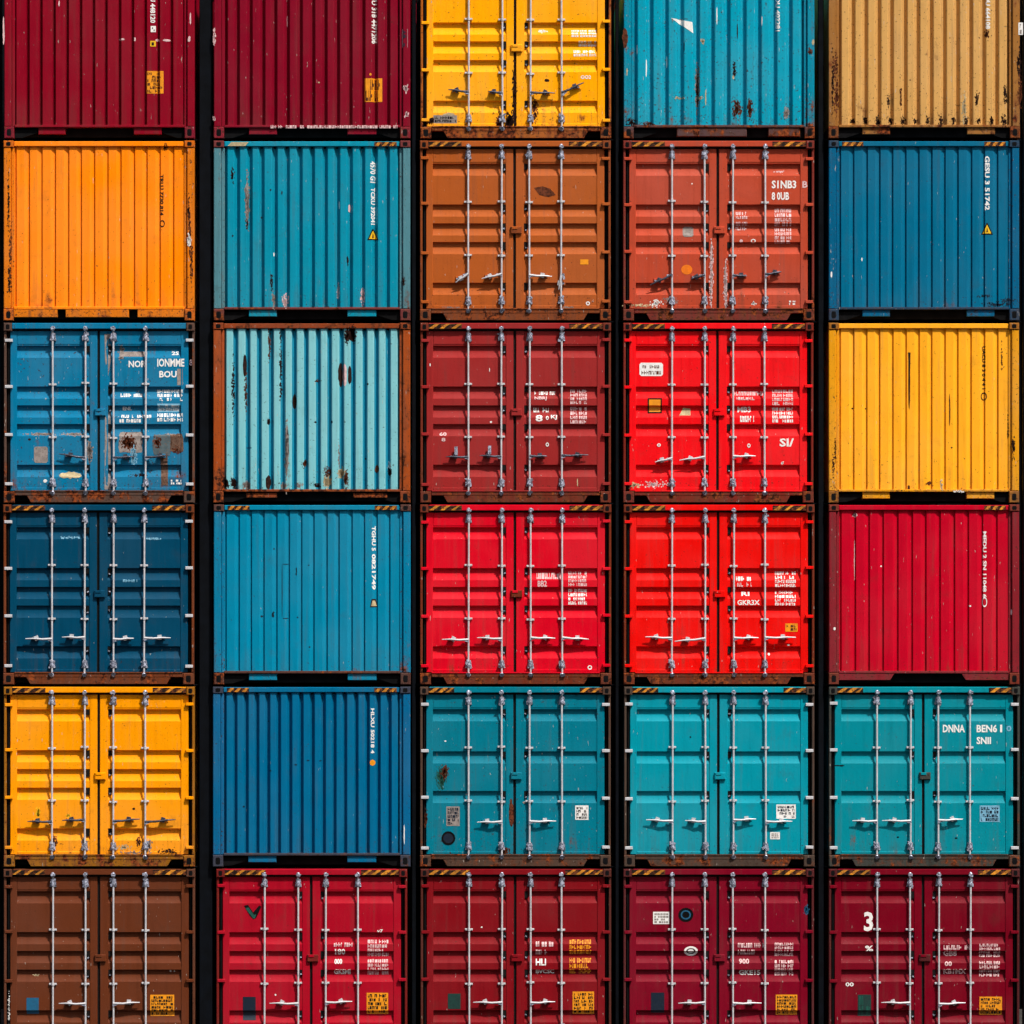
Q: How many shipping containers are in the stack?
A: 30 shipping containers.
